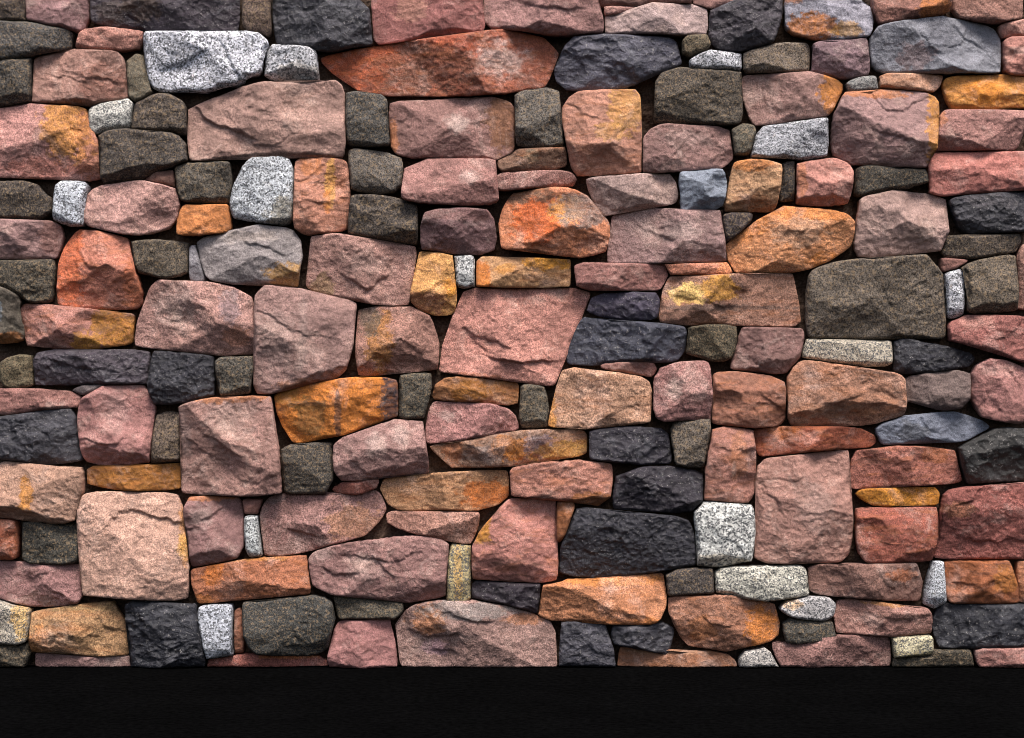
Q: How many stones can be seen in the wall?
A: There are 200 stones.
